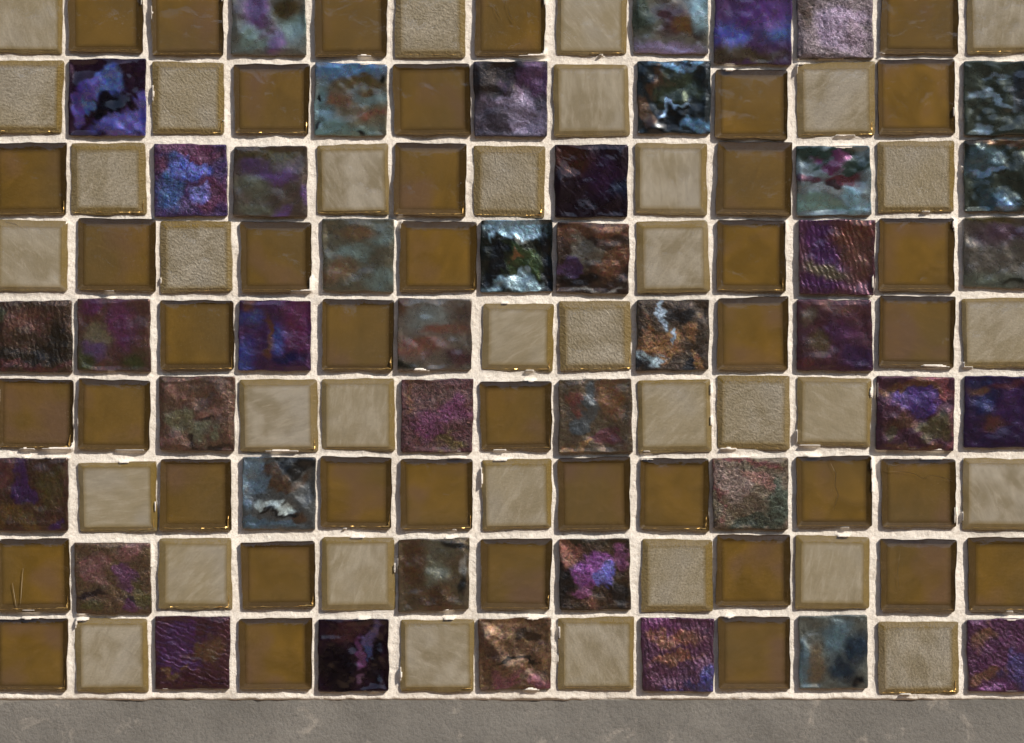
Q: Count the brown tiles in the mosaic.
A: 40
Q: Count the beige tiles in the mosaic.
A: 35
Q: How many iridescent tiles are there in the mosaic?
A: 42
